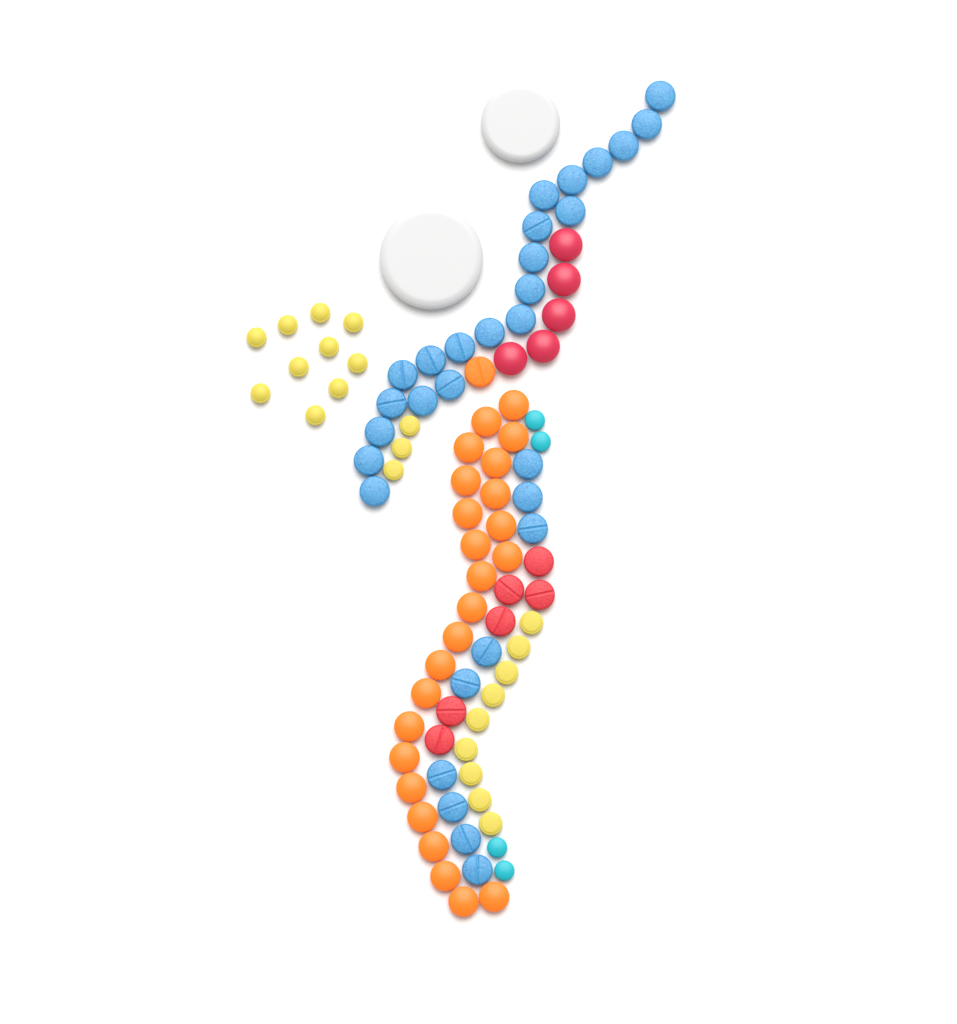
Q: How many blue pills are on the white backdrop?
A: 30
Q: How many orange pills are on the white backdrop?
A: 25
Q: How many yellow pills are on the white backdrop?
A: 22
